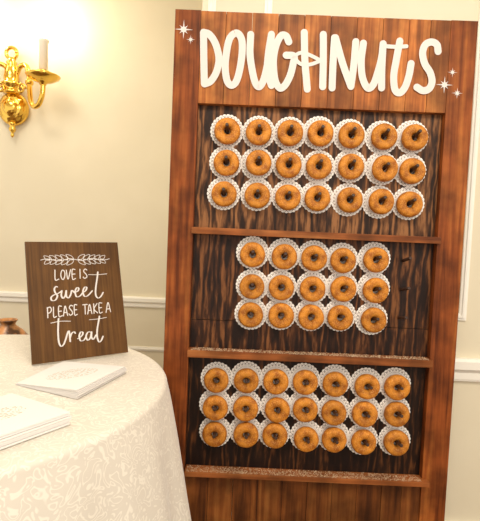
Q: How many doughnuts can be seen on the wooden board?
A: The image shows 57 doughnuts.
